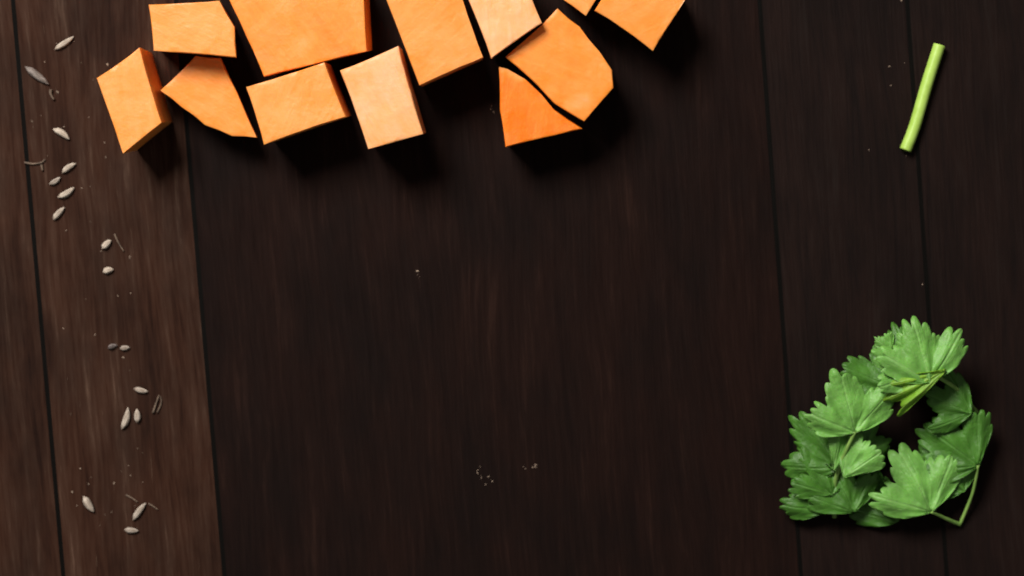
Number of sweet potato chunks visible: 12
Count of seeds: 17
